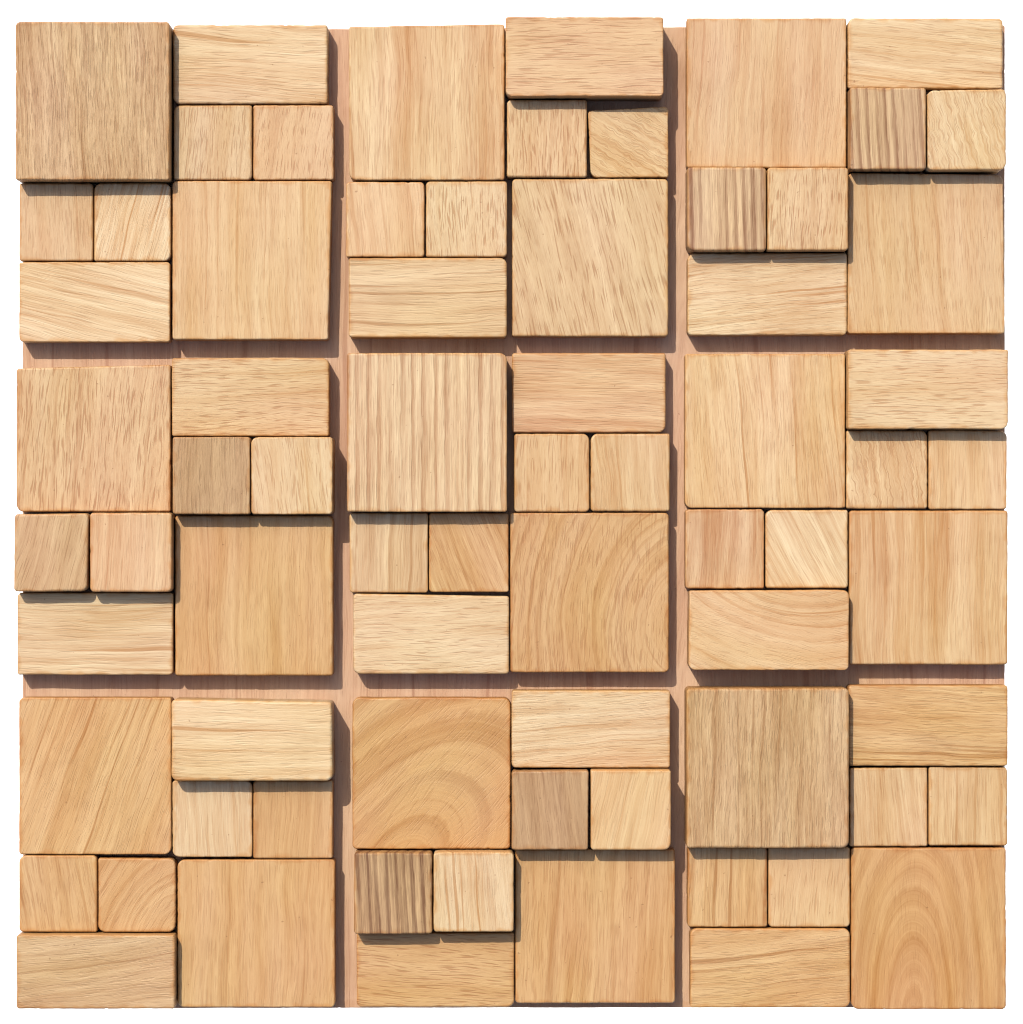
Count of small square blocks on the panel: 36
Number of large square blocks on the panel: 18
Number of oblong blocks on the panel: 18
